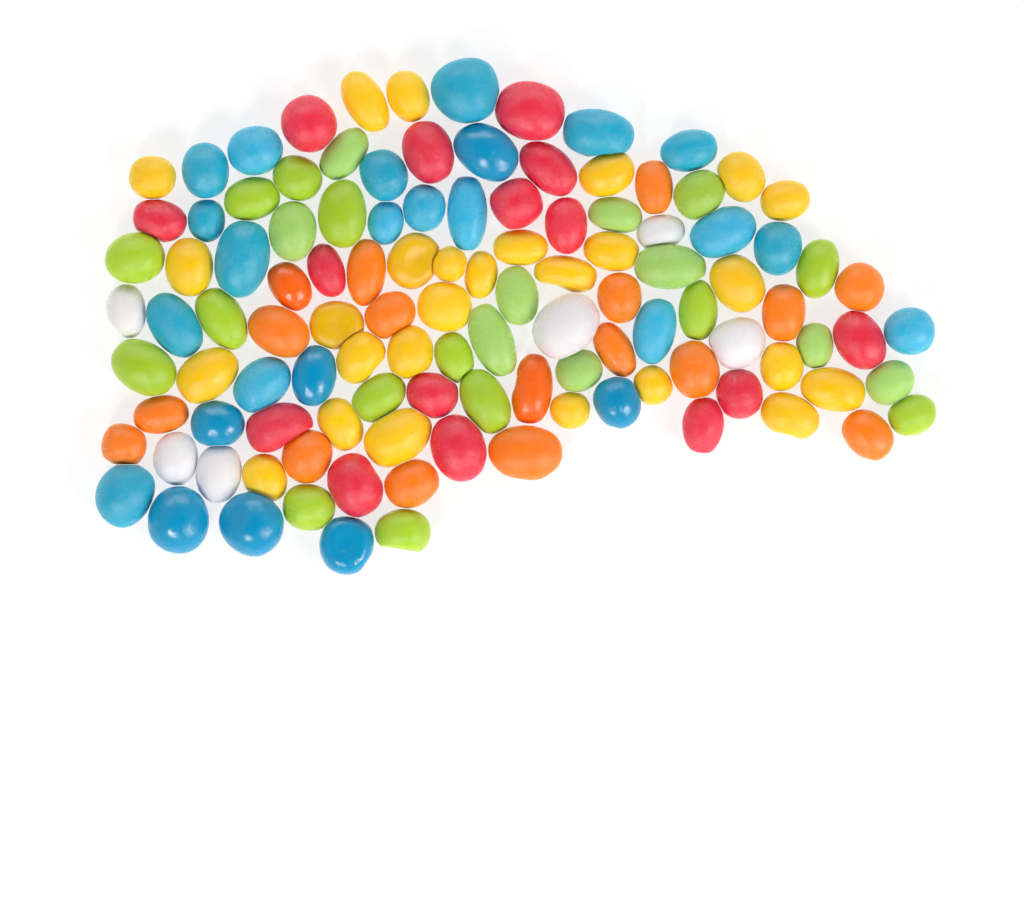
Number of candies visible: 114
